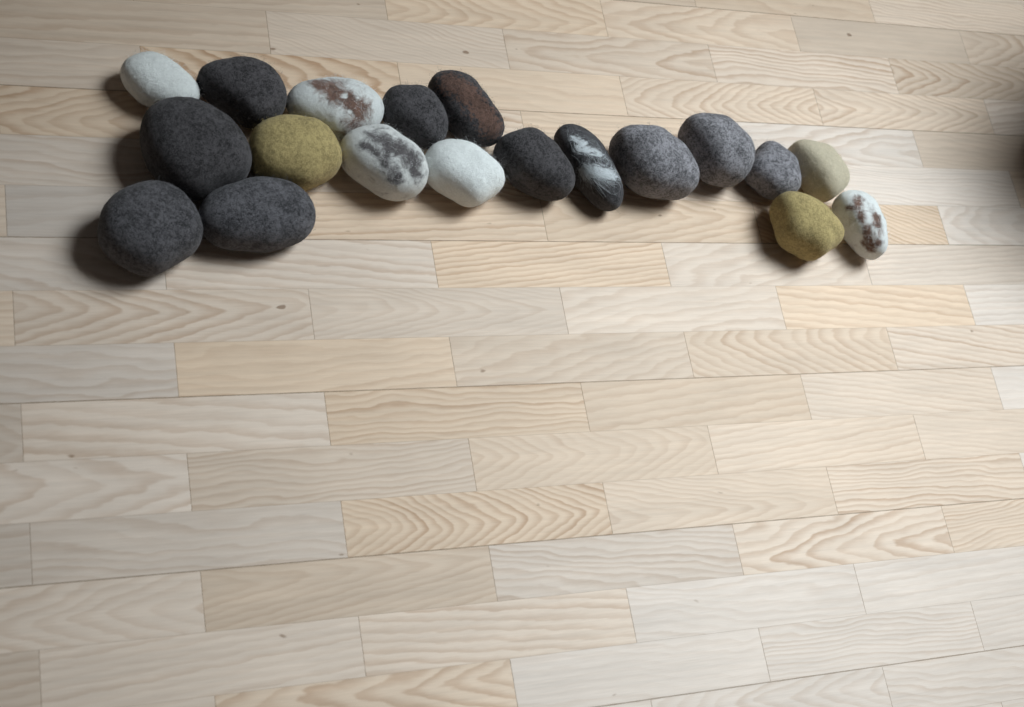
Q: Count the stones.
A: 19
